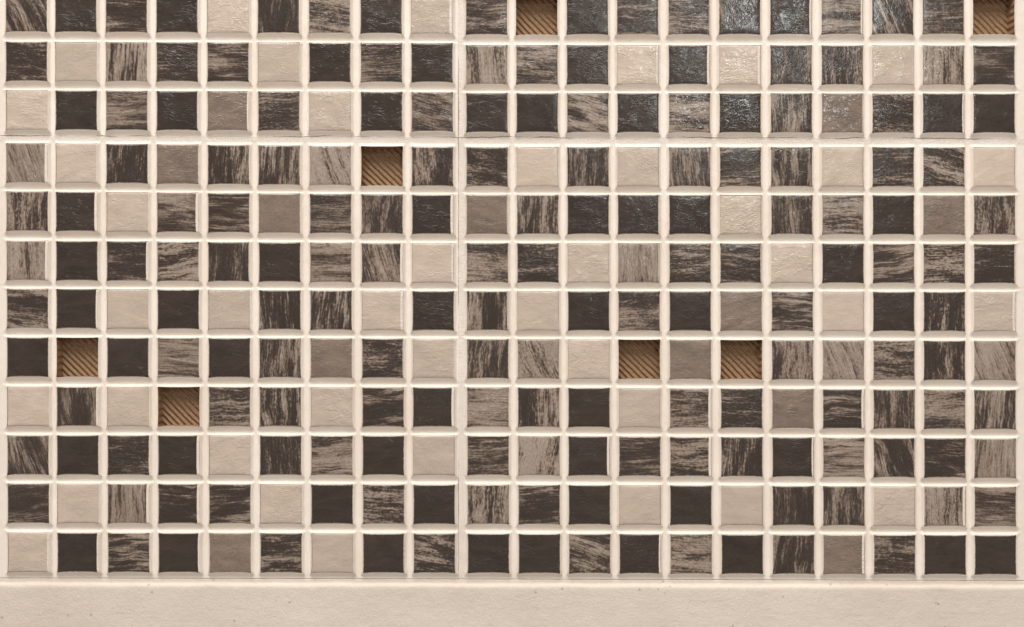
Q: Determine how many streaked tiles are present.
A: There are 125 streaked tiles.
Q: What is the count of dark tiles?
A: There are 56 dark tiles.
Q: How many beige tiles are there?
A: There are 40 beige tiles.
